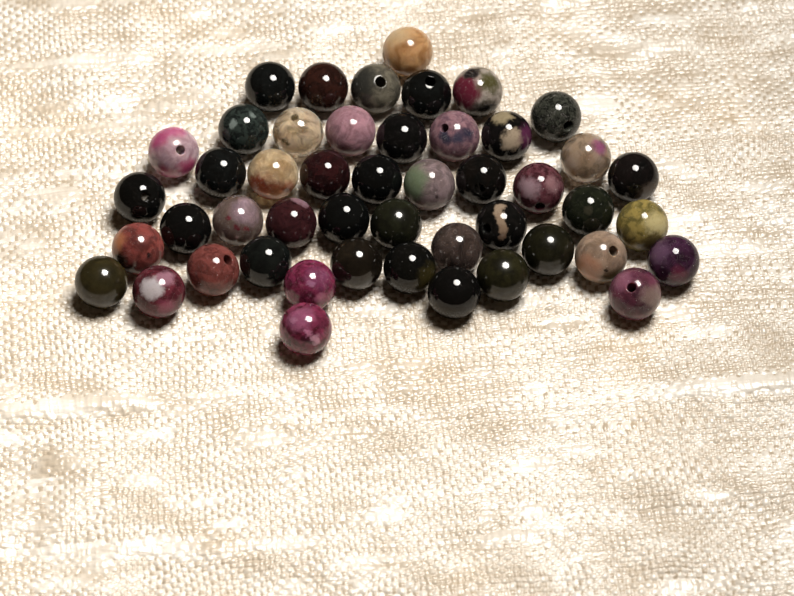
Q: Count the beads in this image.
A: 48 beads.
